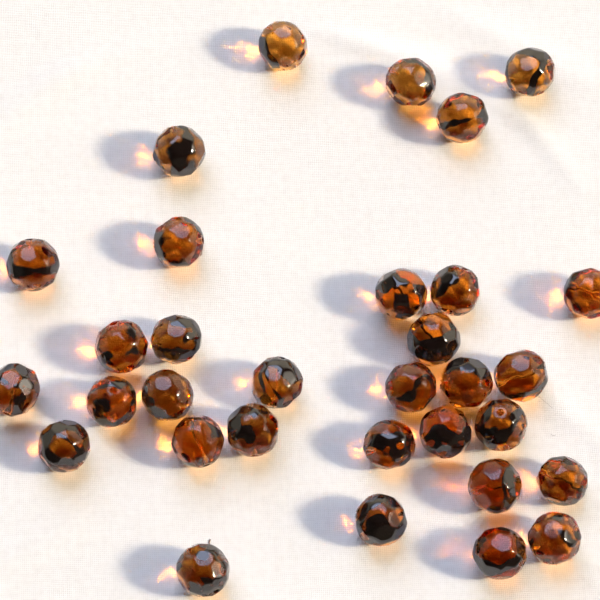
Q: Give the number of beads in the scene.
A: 32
